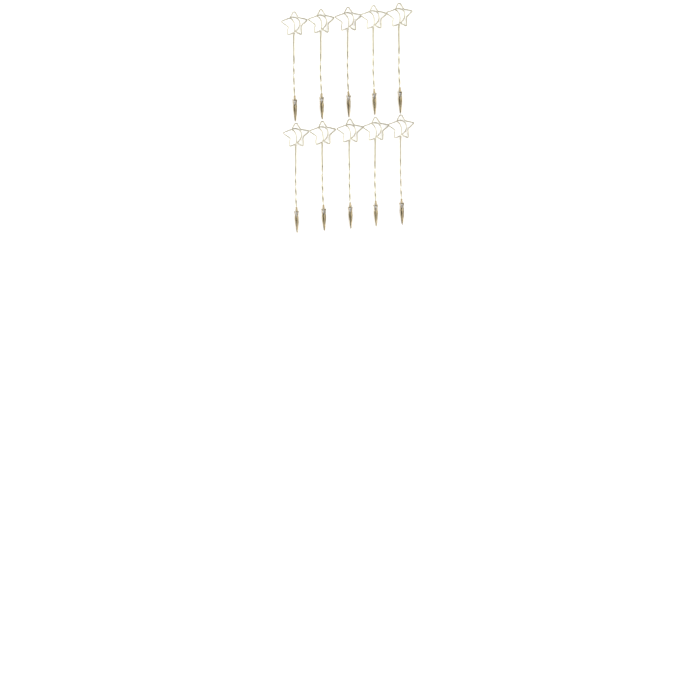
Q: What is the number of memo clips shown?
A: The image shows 10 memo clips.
